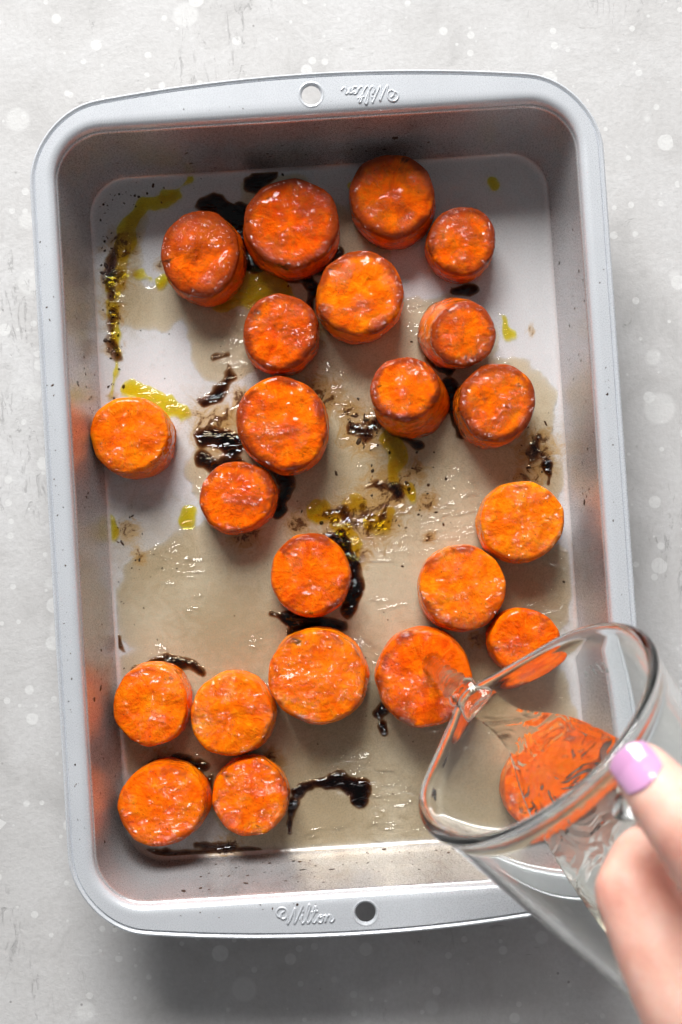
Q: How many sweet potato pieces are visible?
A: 23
